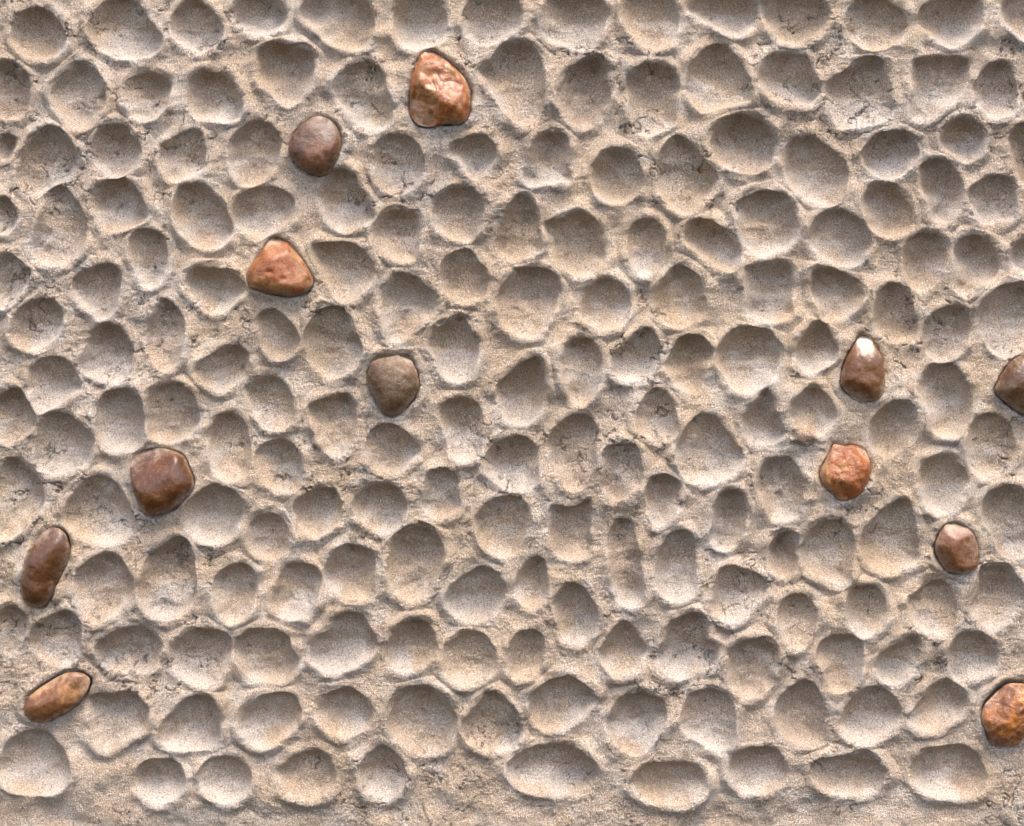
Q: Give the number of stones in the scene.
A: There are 12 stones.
